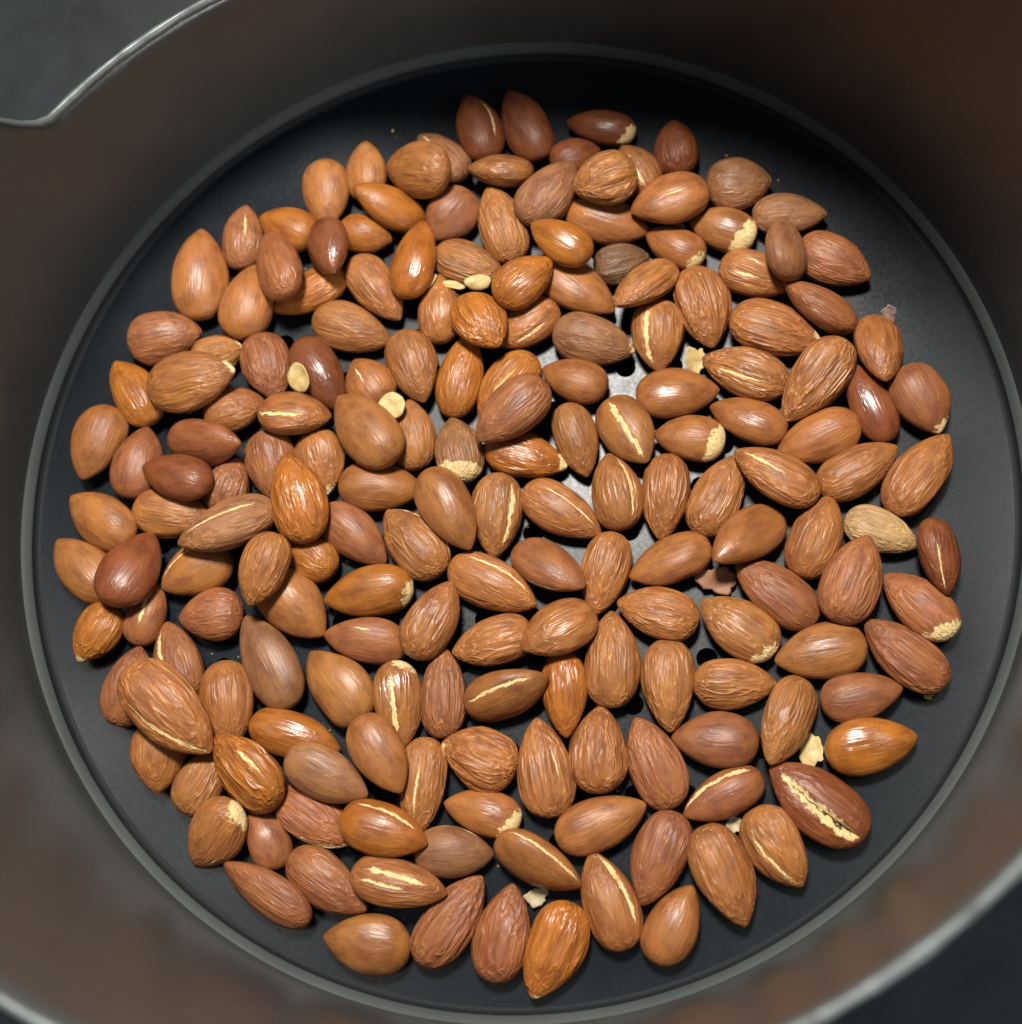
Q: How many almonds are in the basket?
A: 181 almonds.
